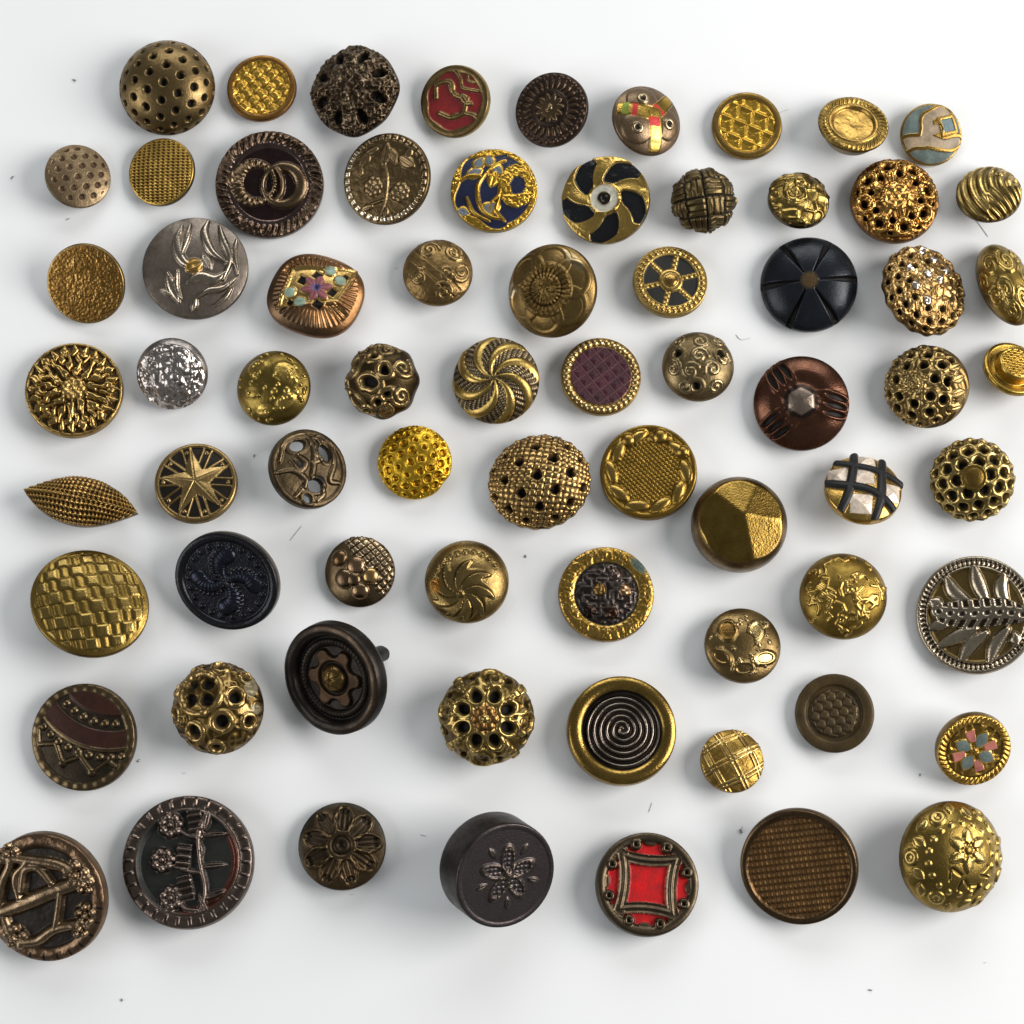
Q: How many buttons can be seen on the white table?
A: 70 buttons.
